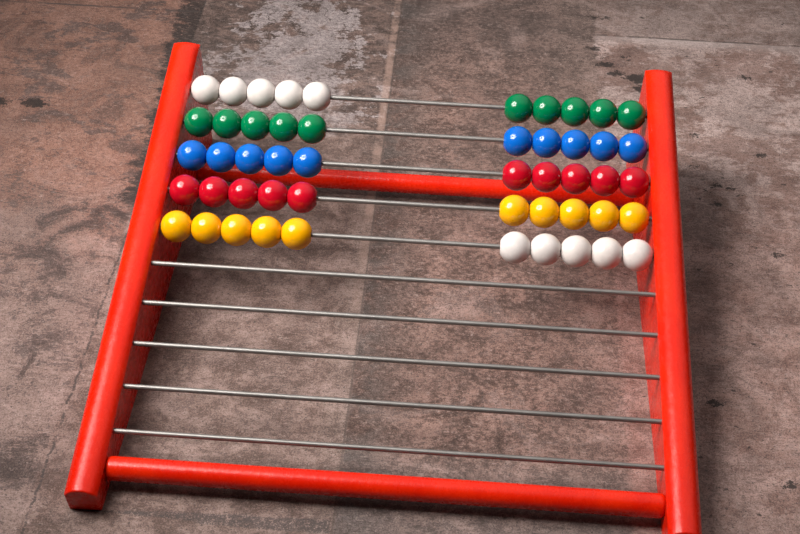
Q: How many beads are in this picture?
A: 50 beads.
